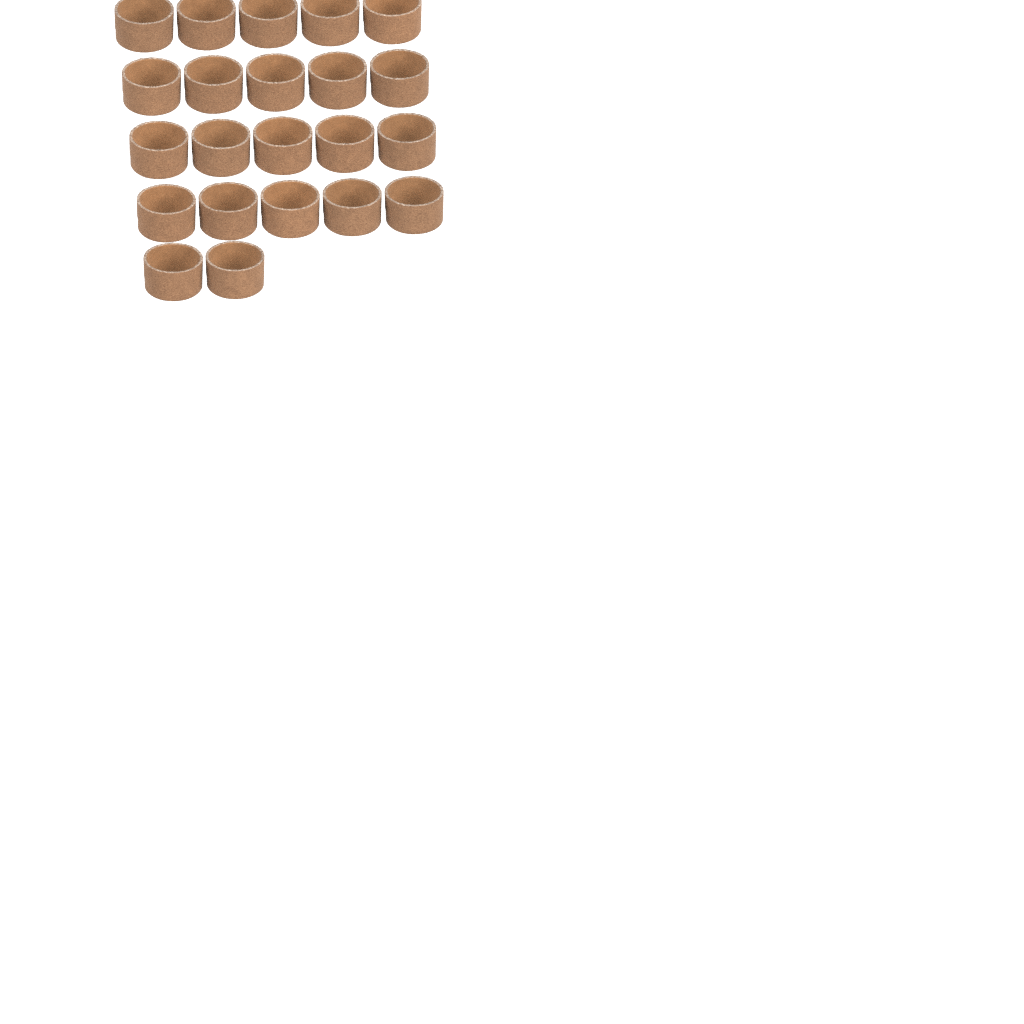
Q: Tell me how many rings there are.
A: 22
